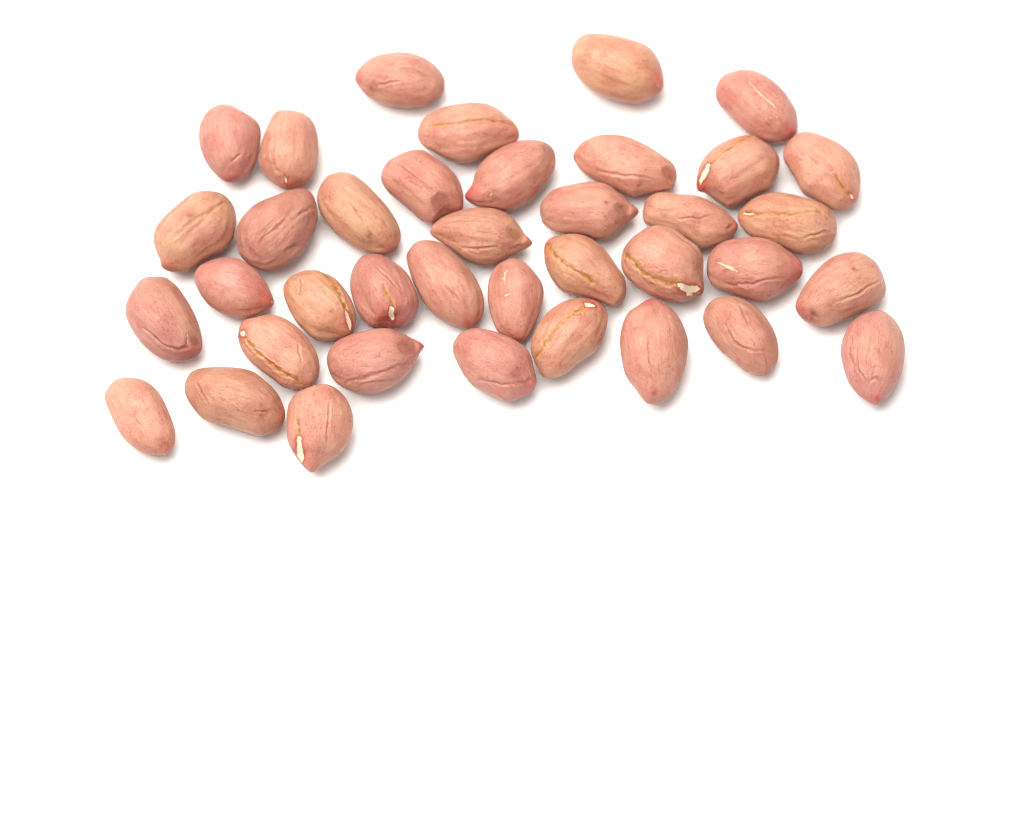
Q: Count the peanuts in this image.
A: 38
